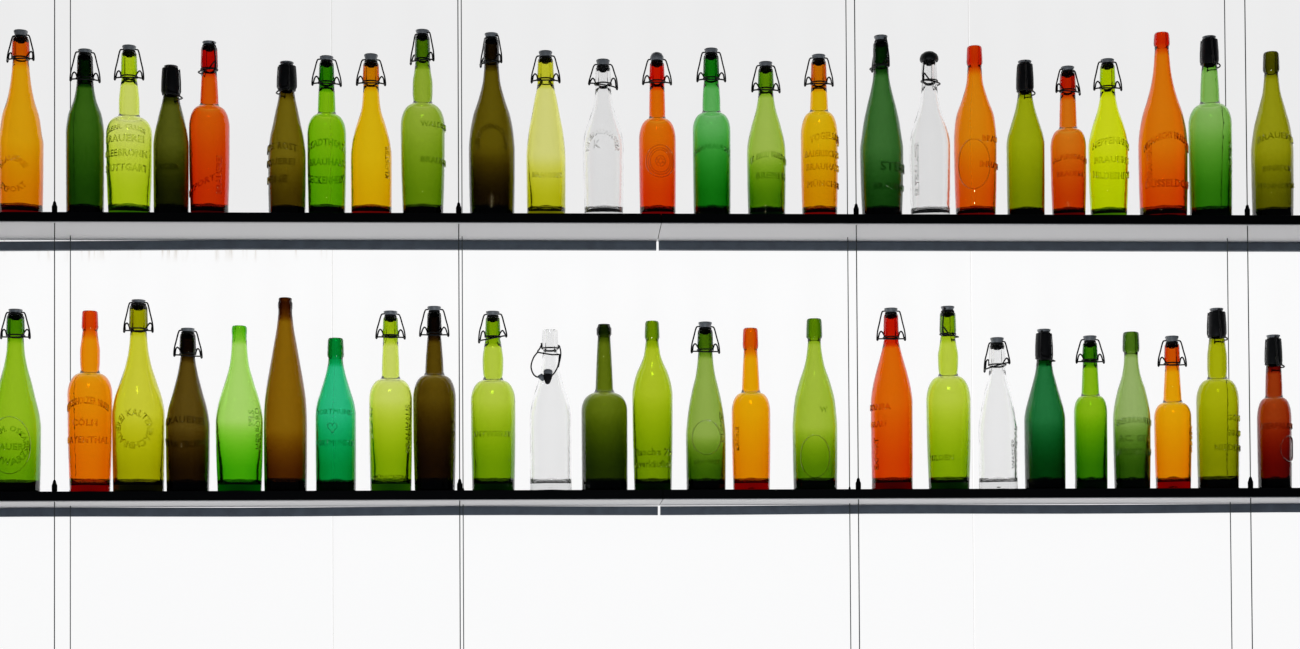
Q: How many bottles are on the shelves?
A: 50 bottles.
